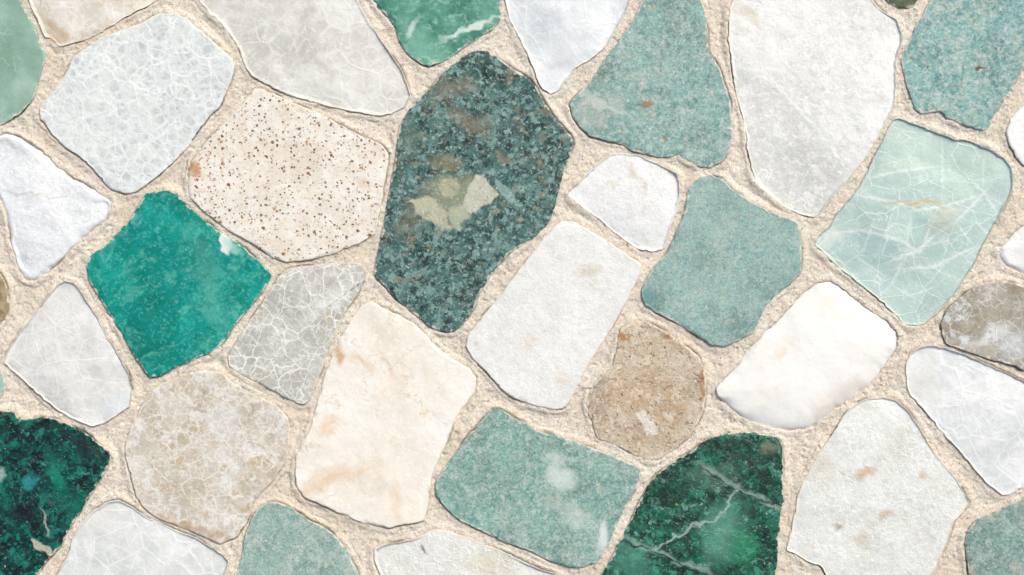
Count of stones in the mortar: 38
